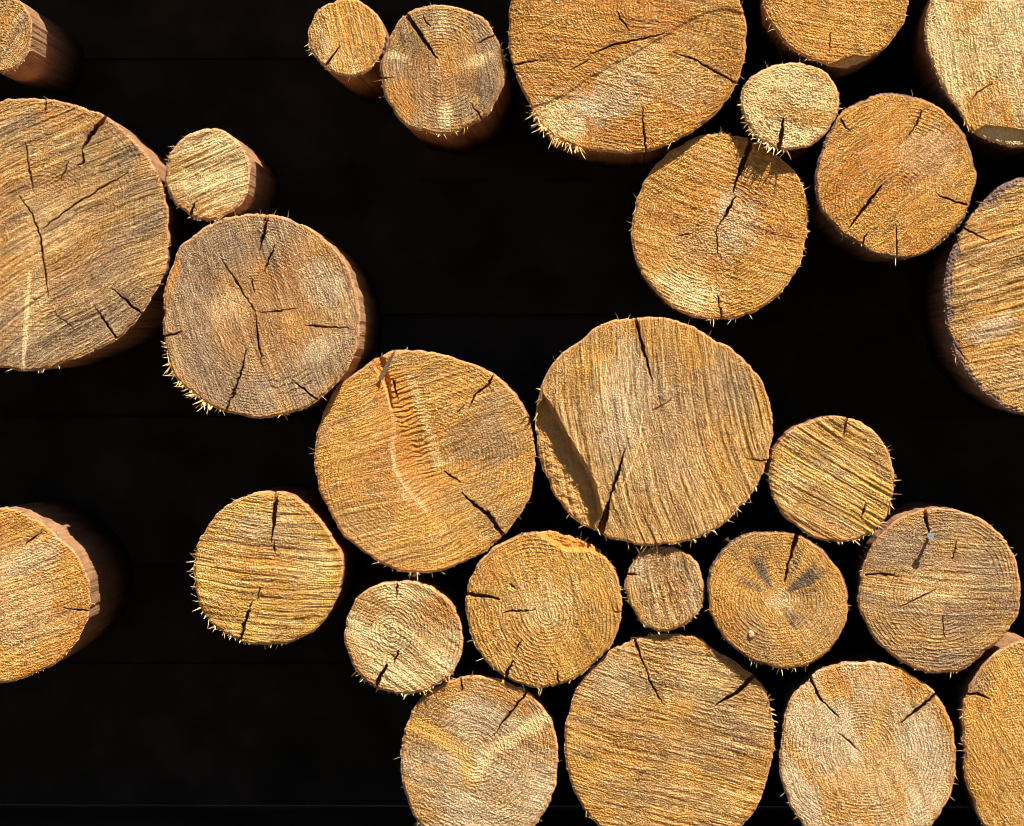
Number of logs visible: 27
